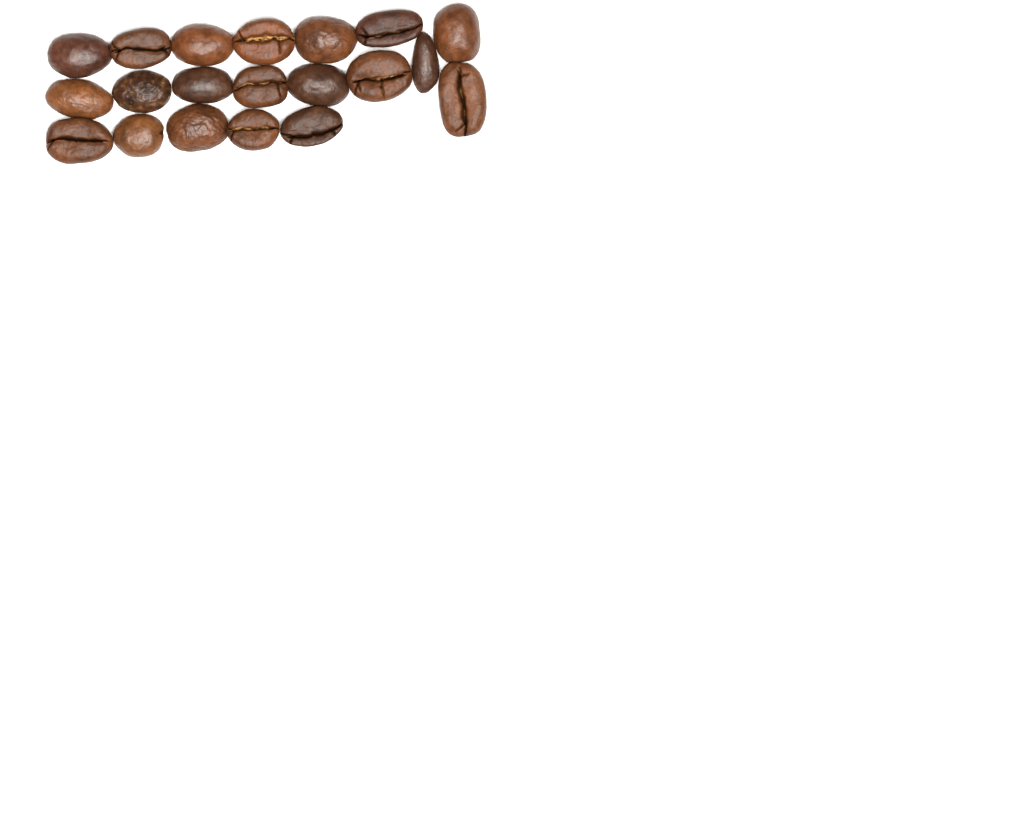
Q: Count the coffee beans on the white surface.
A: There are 20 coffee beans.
